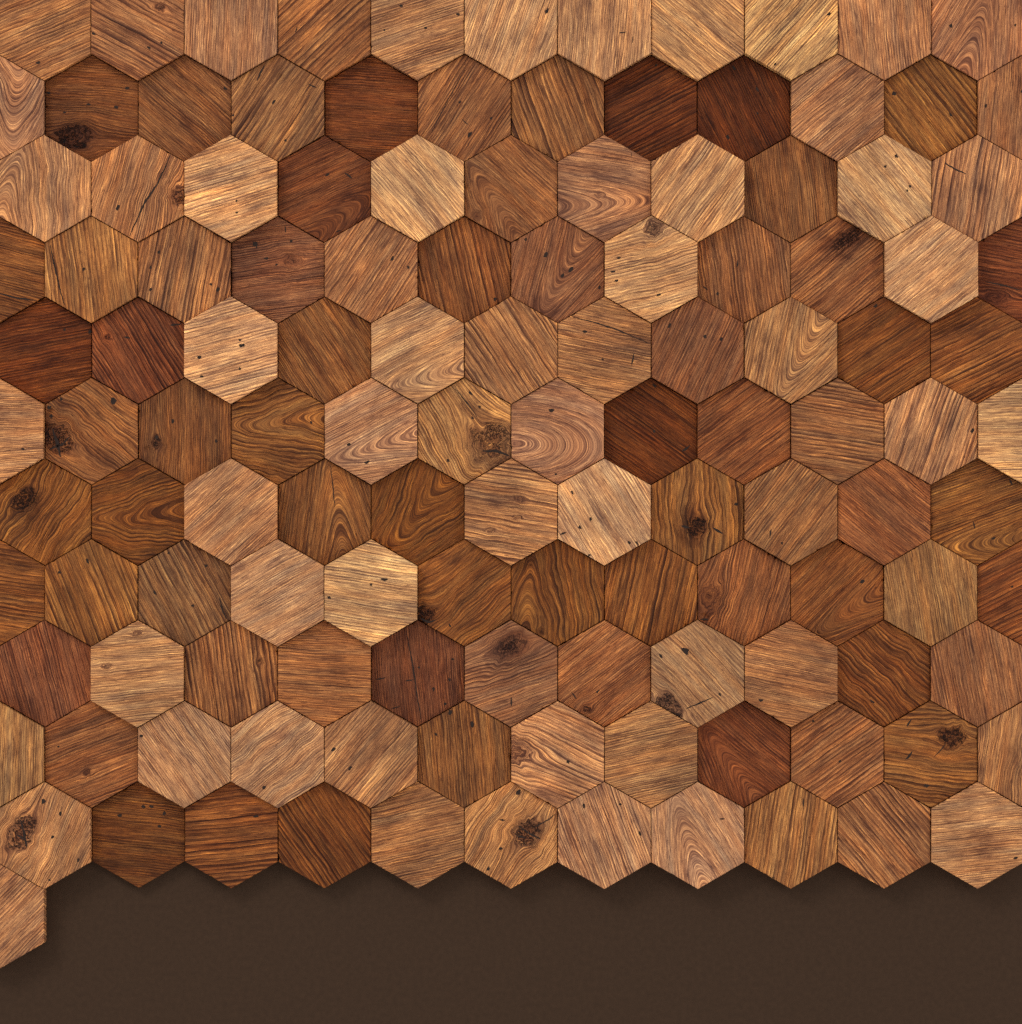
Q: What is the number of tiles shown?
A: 127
